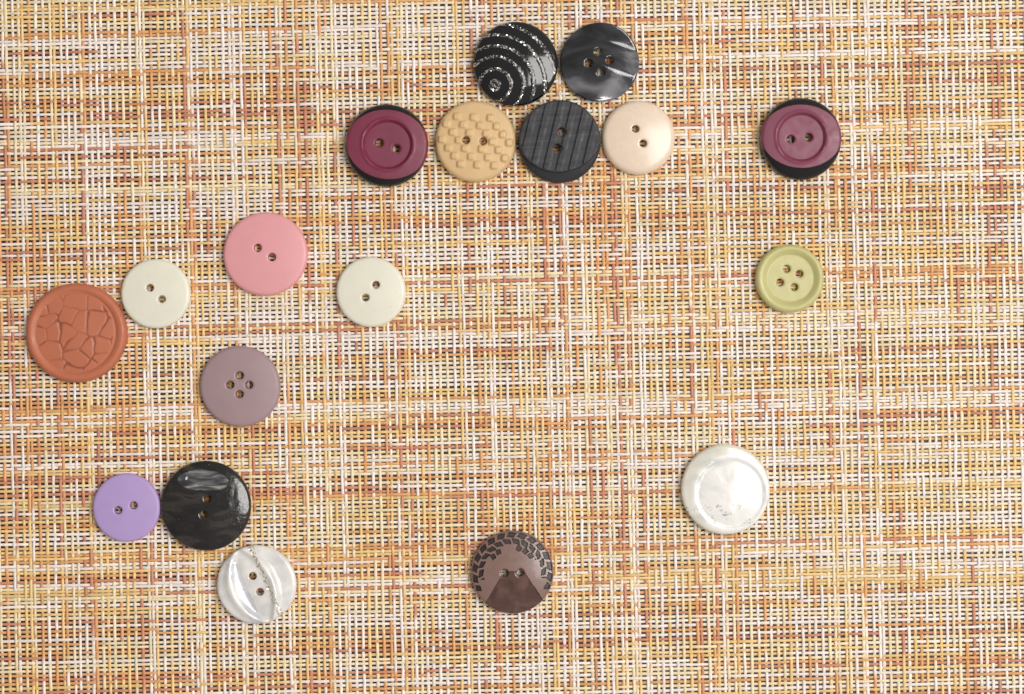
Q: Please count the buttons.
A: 18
